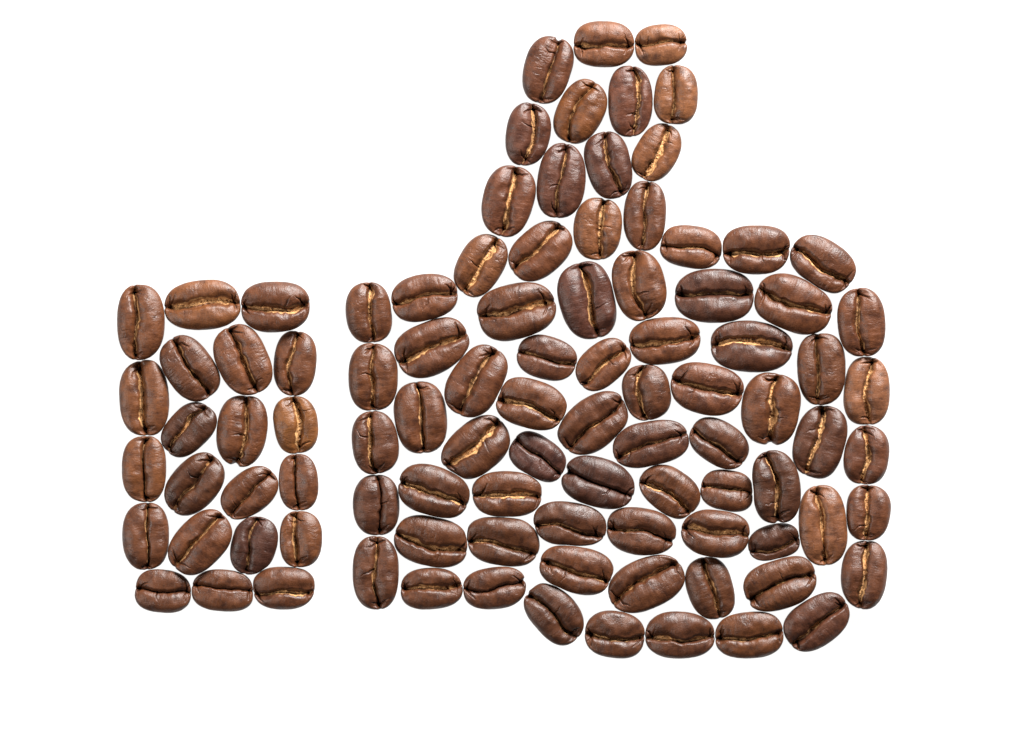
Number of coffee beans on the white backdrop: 97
